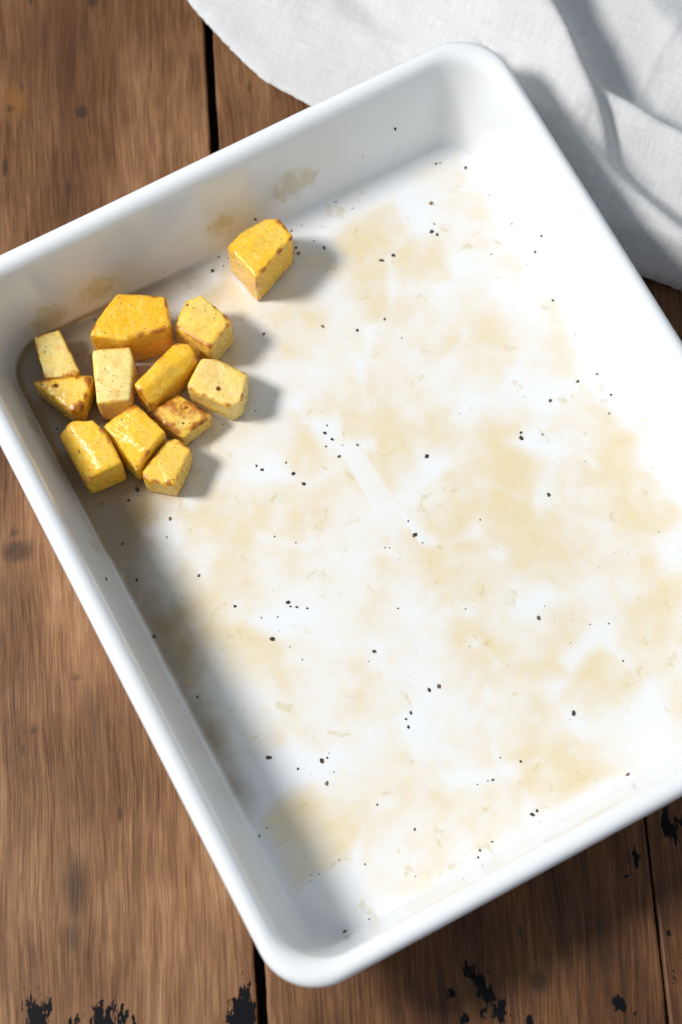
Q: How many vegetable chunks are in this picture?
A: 12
